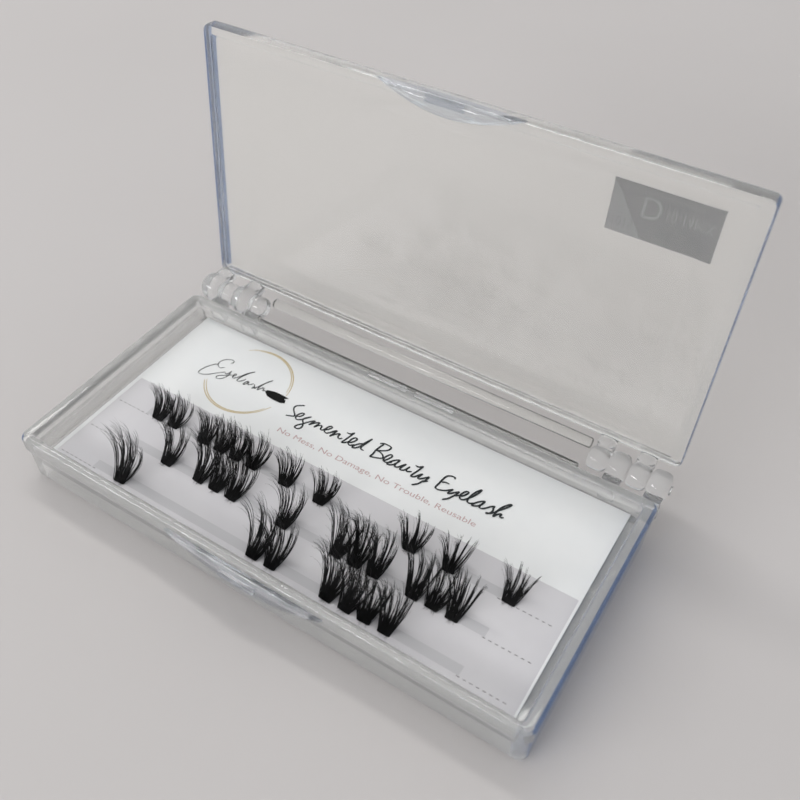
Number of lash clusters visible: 29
